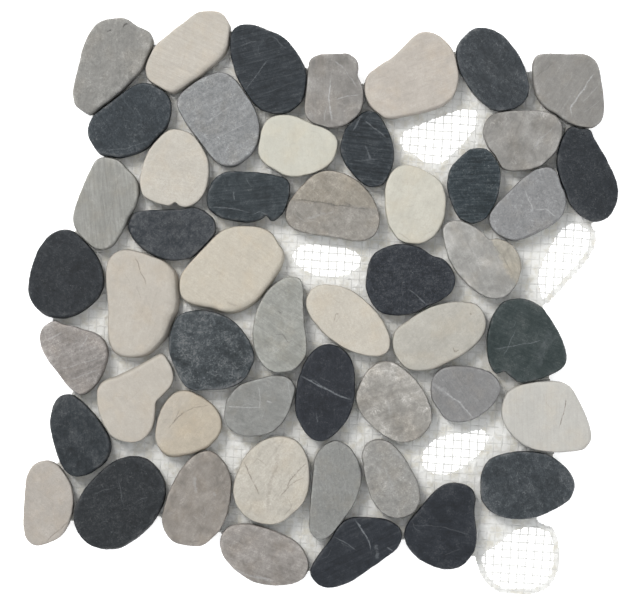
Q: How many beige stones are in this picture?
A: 14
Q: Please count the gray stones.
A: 18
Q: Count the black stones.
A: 18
